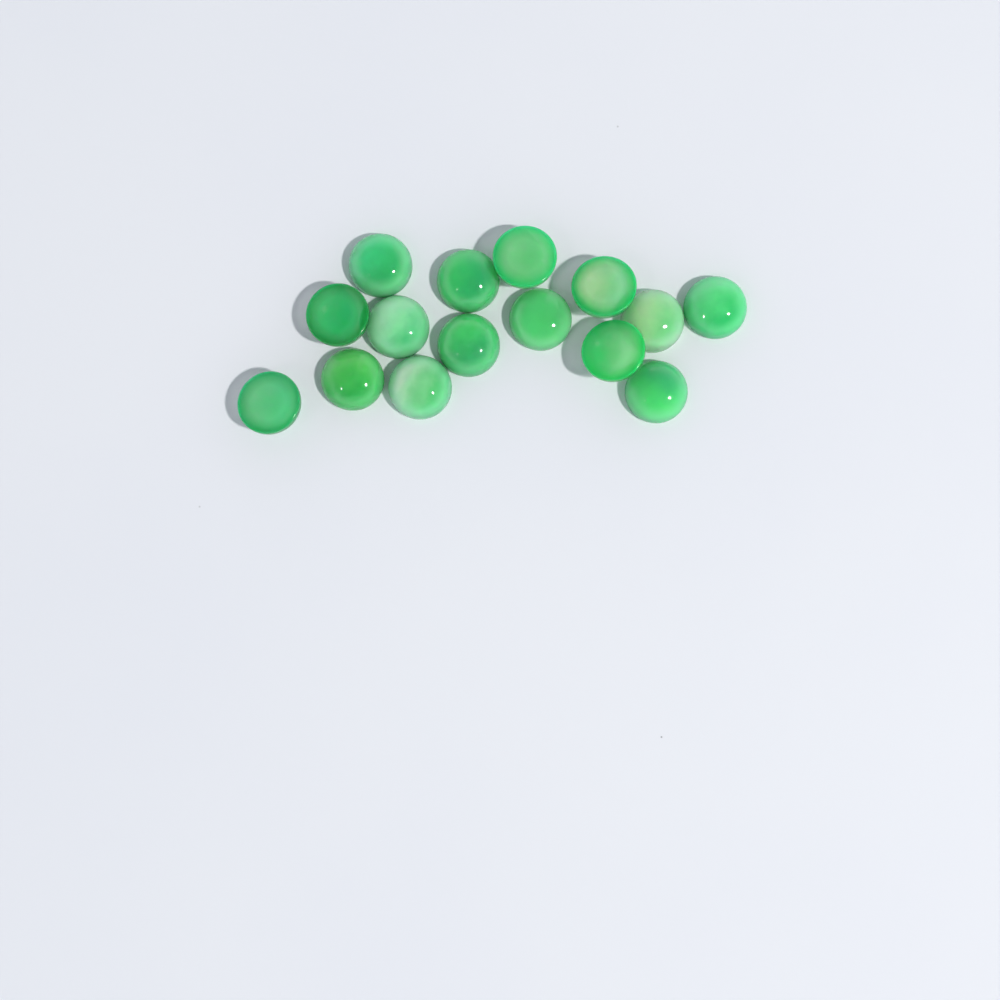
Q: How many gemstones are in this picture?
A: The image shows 15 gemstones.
